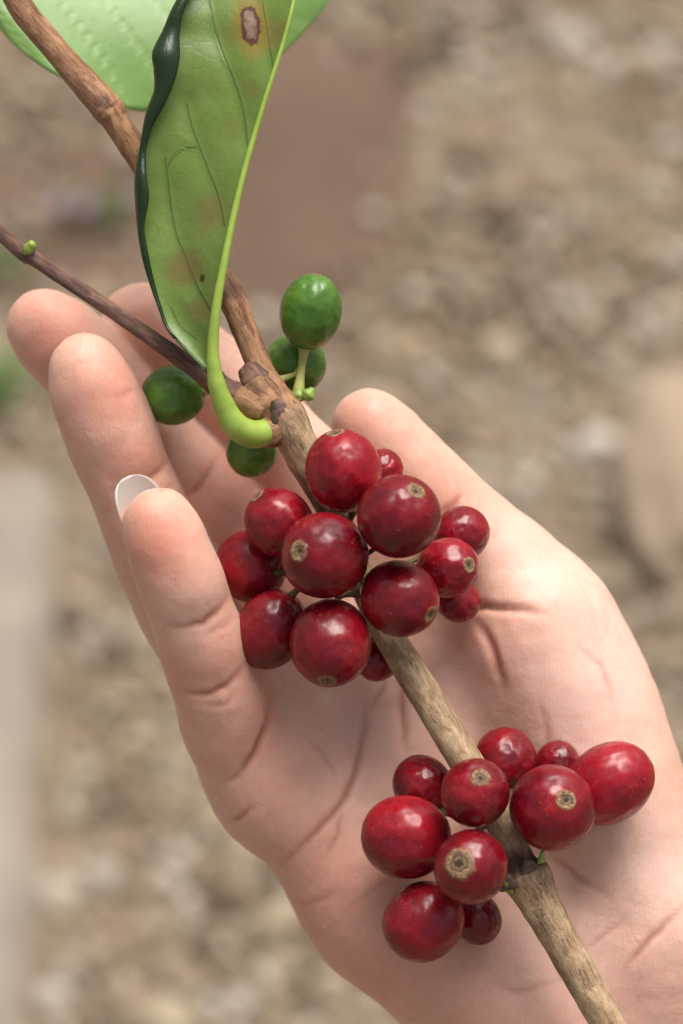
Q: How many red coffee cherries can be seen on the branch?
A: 23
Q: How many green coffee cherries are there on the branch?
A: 4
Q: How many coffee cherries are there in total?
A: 27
